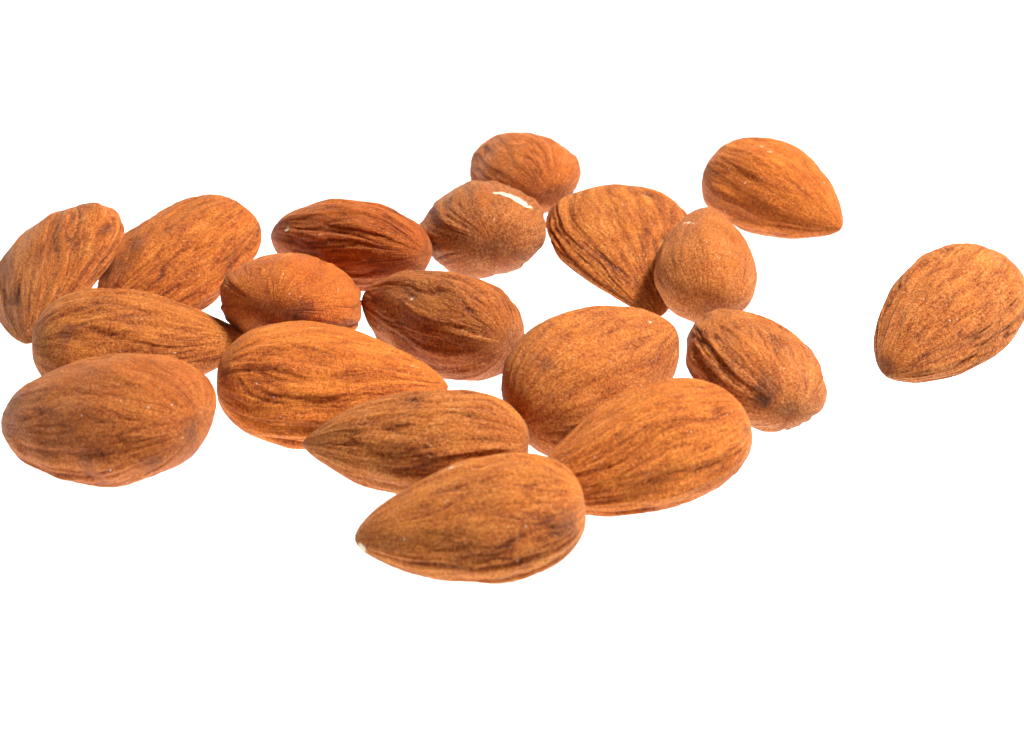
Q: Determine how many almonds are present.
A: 19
